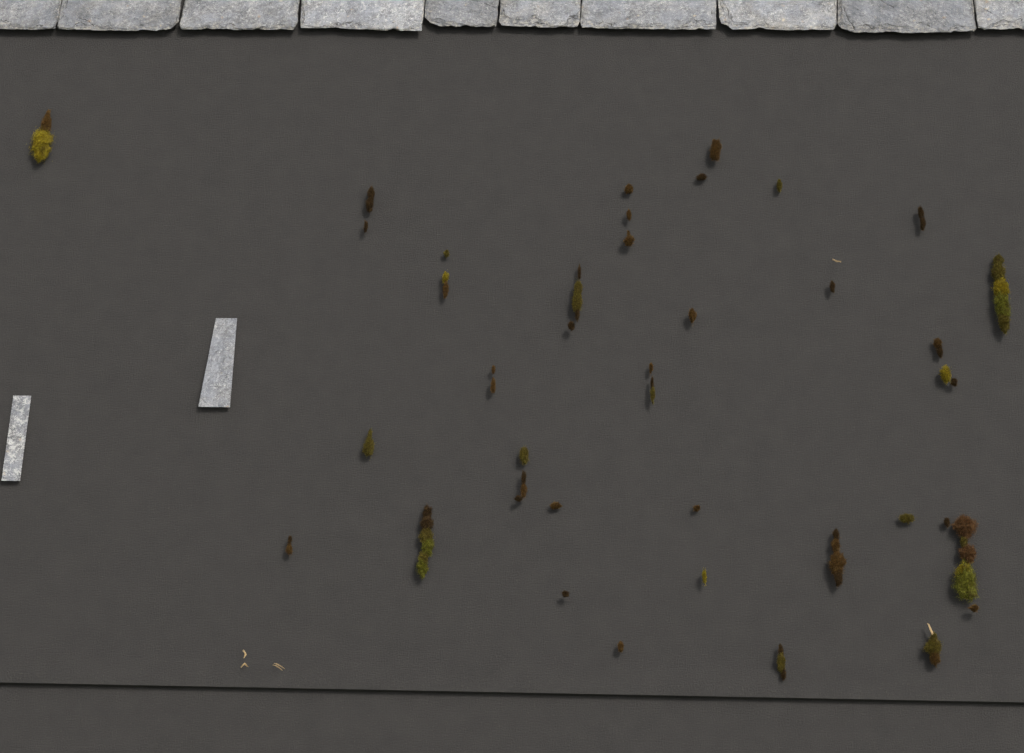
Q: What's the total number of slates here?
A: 10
